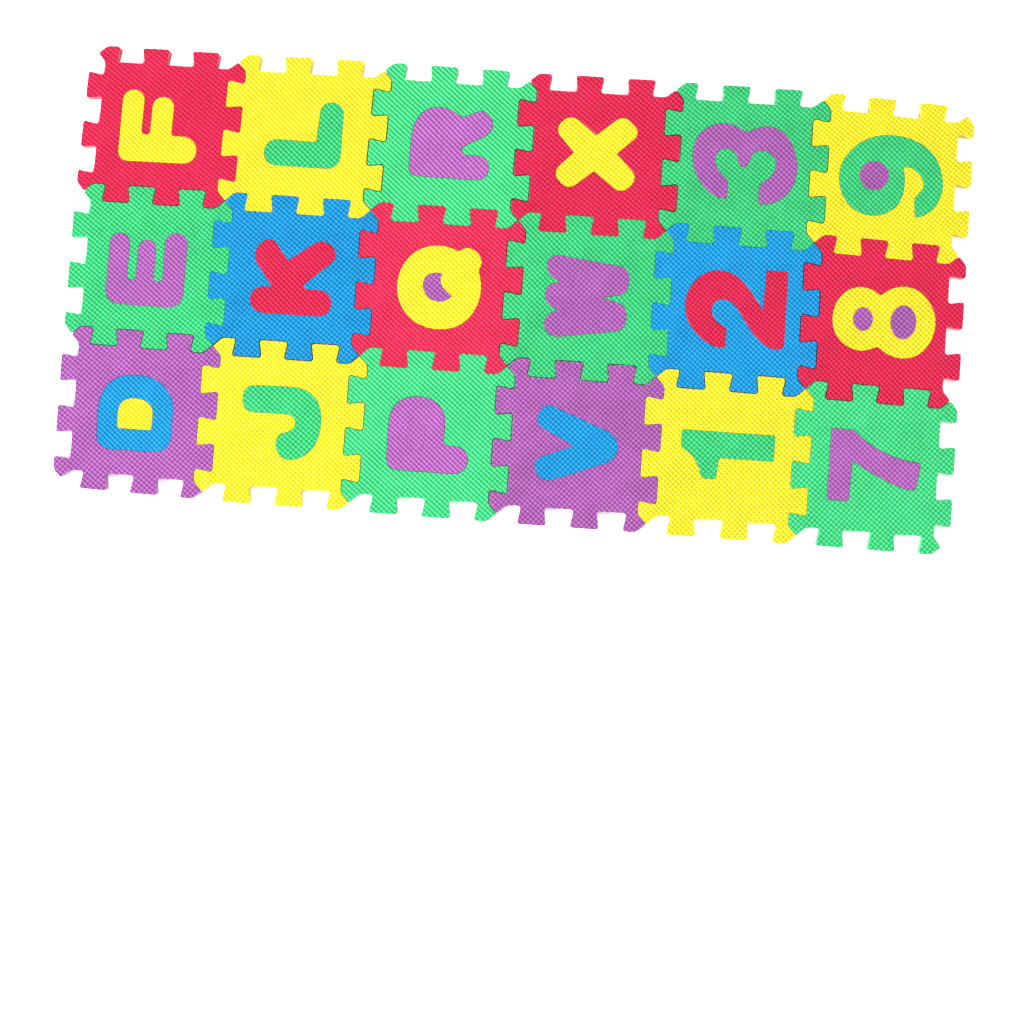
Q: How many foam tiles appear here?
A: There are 18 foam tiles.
